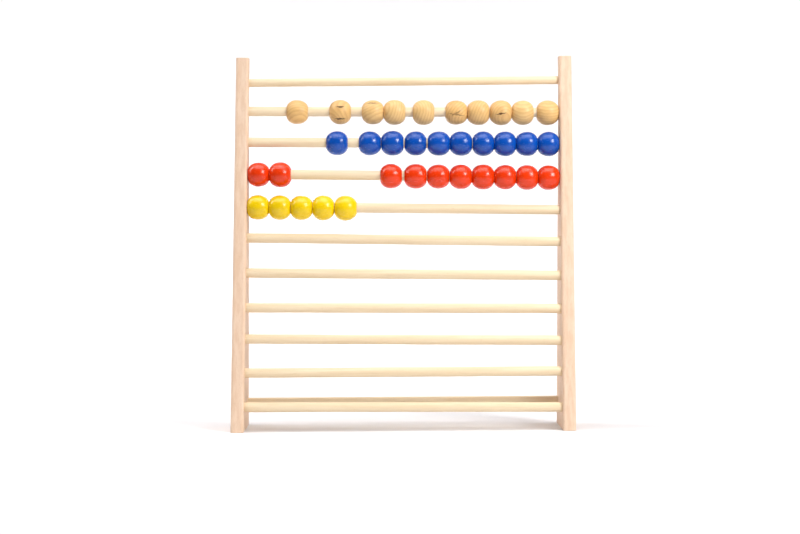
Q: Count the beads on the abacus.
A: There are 35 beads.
